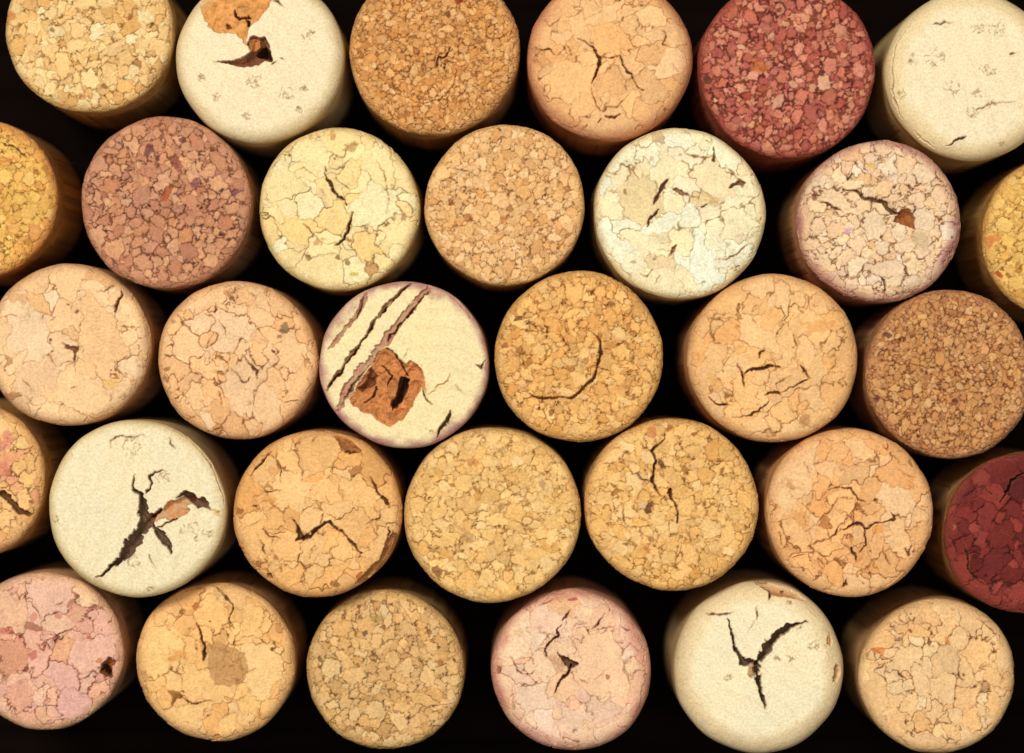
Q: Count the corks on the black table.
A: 32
